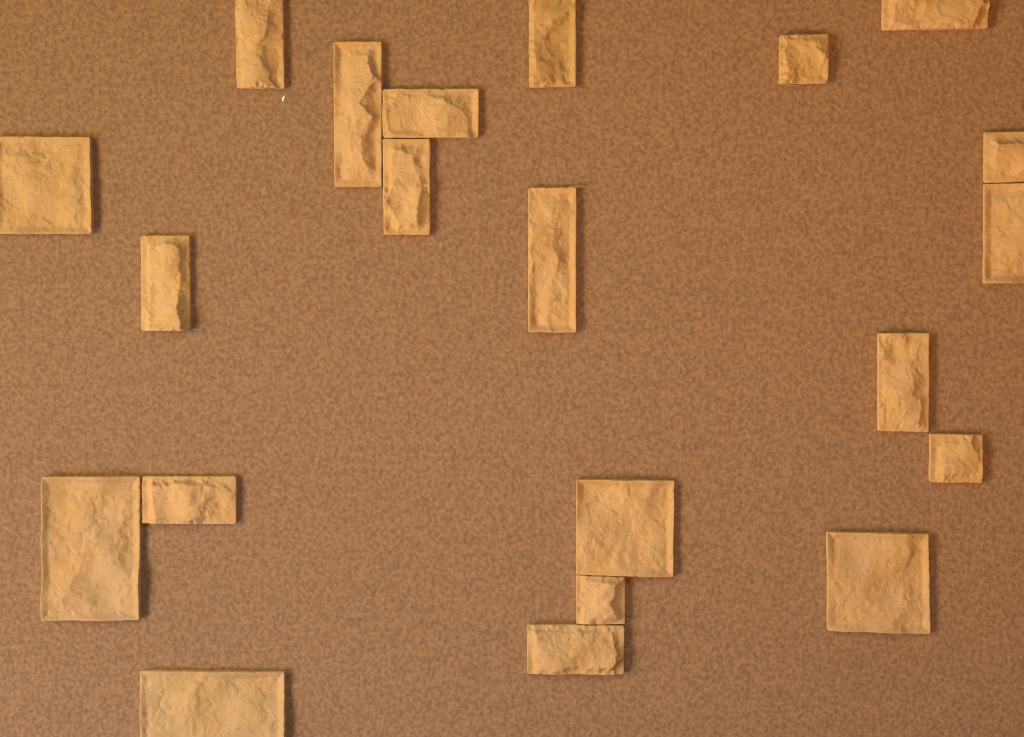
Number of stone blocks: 21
